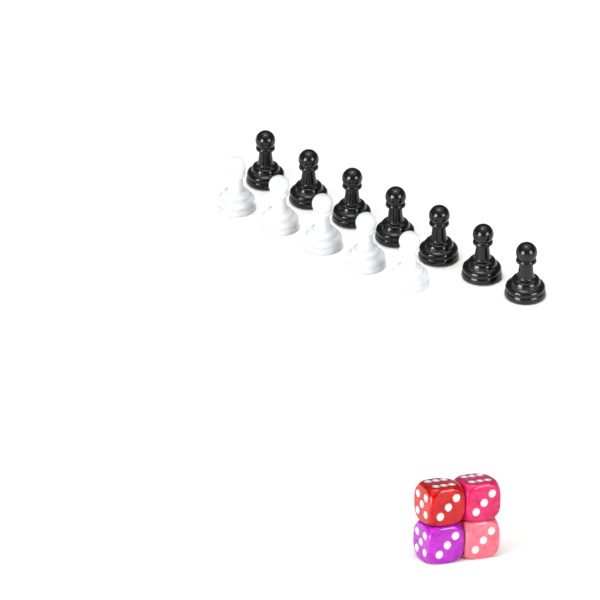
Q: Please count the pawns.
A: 12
